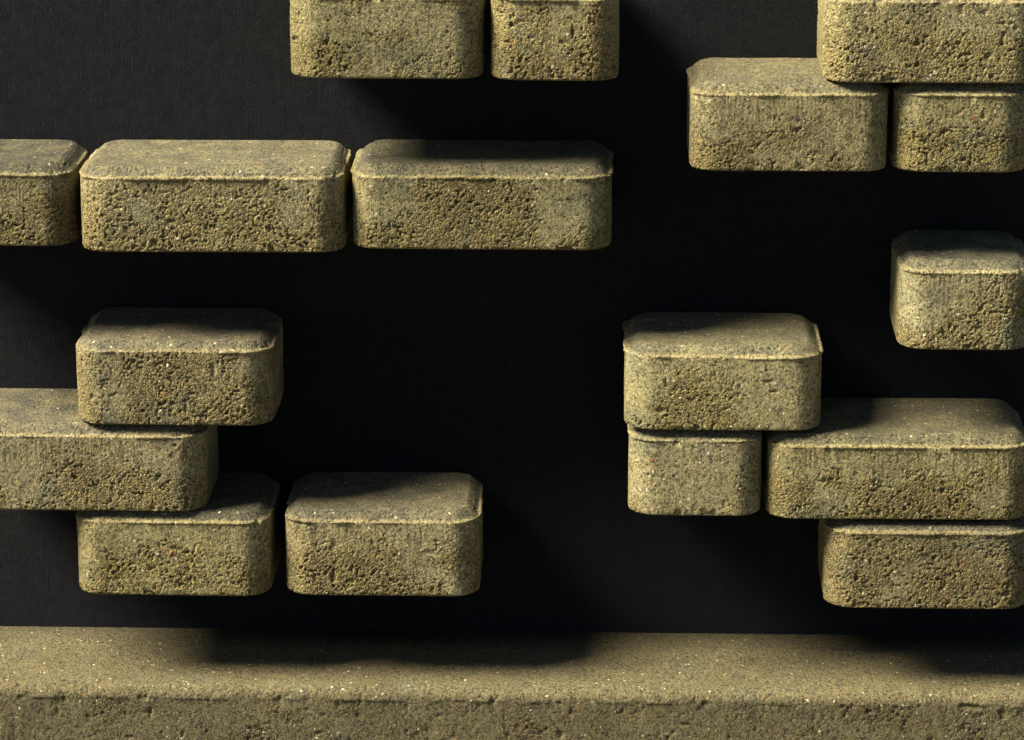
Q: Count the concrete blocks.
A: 17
